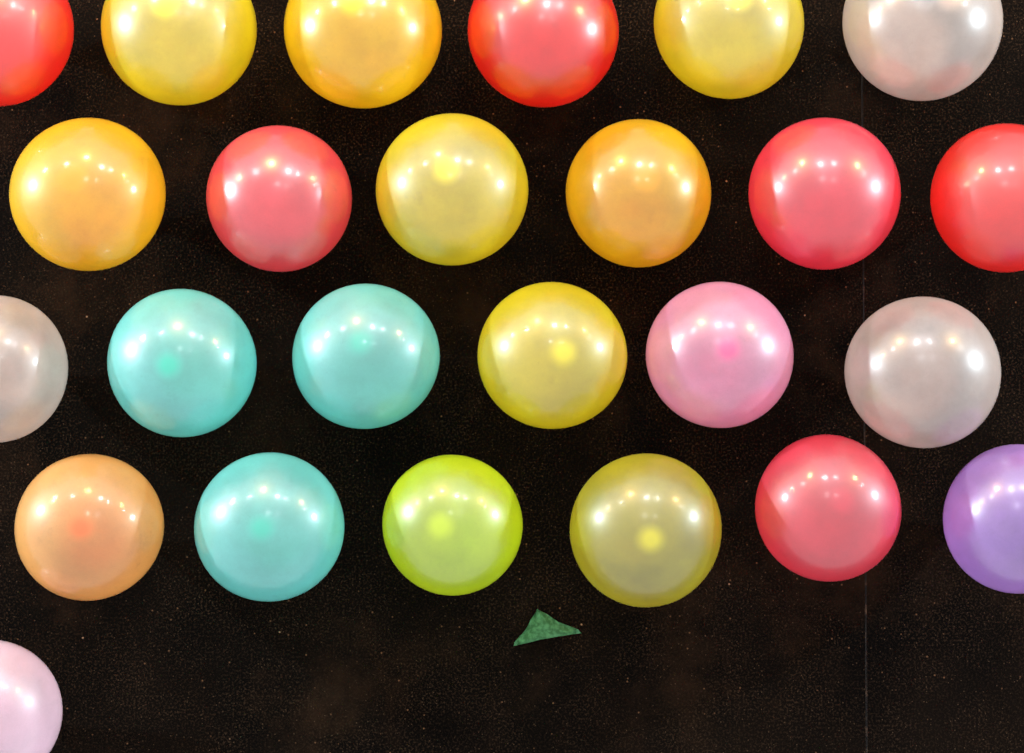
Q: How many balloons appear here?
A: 25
